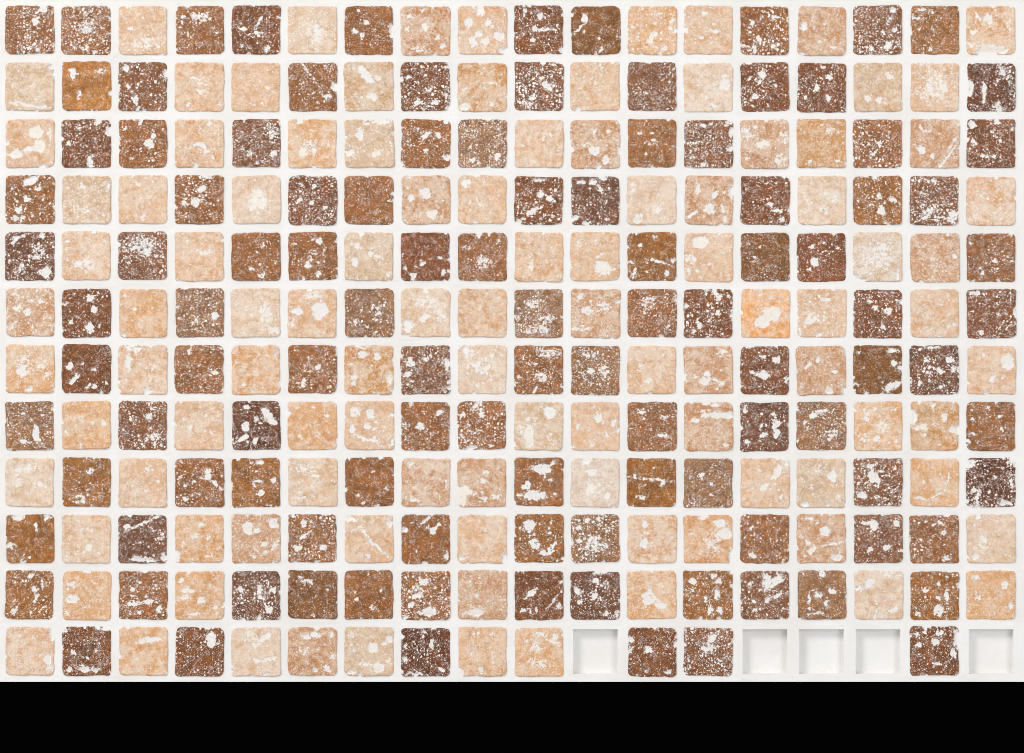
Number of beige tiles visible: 102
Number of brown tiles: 109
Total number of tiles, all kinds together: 211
